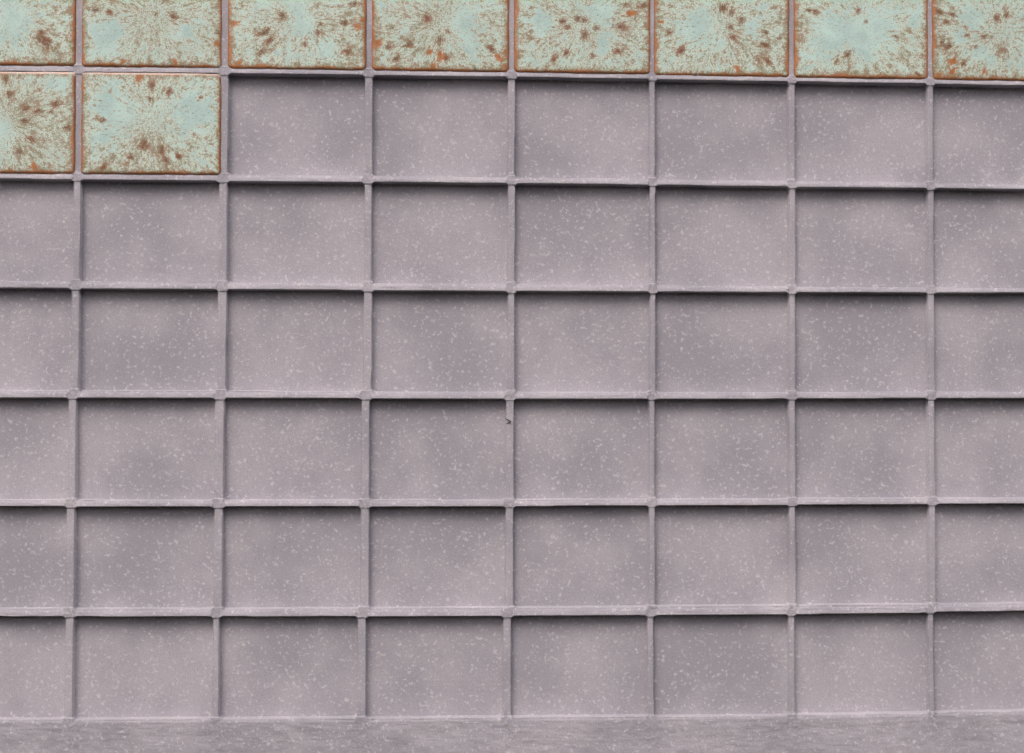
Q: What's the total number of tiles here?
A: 10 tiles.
